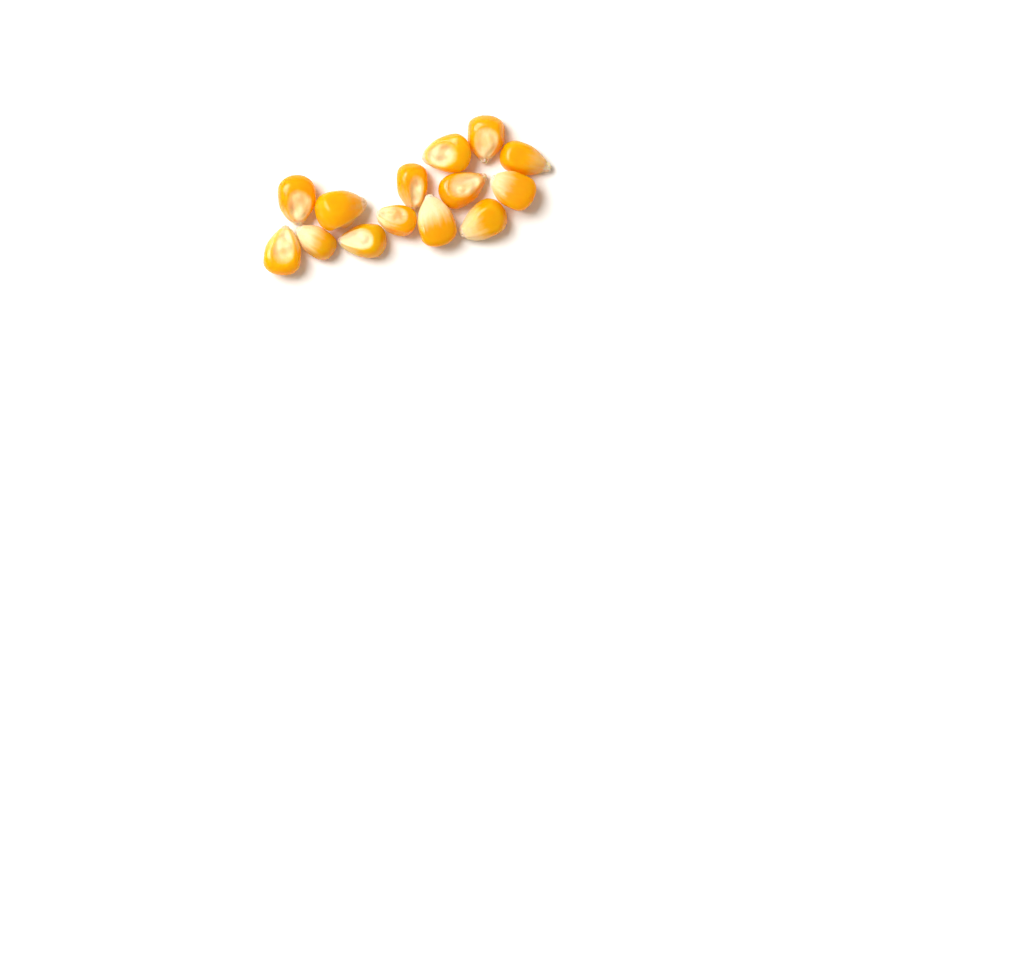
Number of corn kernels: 14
